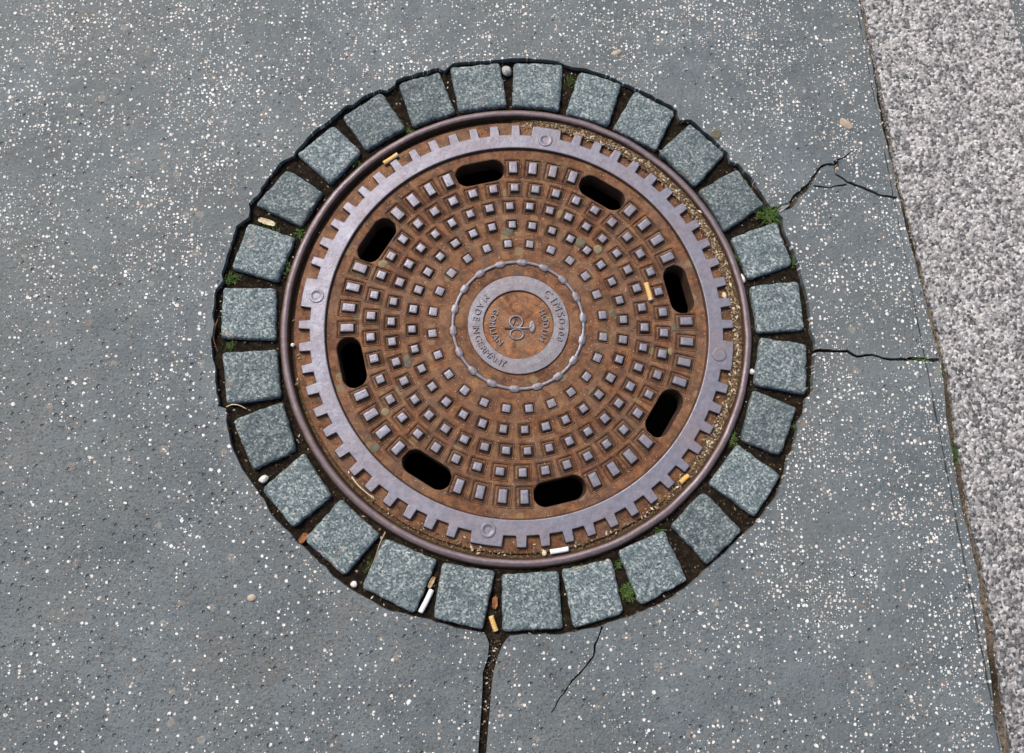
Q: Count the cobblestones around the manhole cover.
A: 27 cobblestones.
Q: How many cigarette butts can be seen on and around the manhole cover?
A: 6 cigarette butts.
